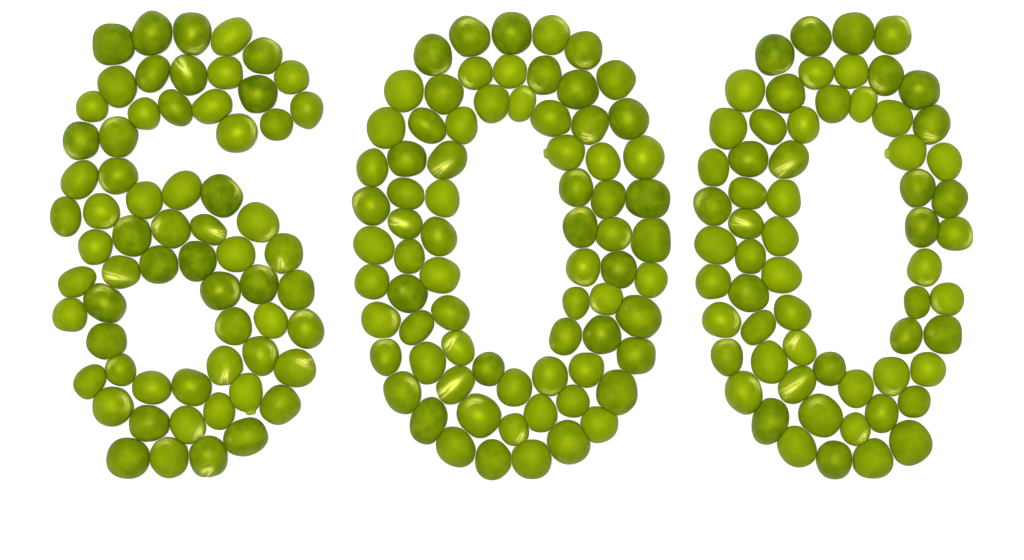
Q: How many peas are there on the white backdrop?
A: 200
